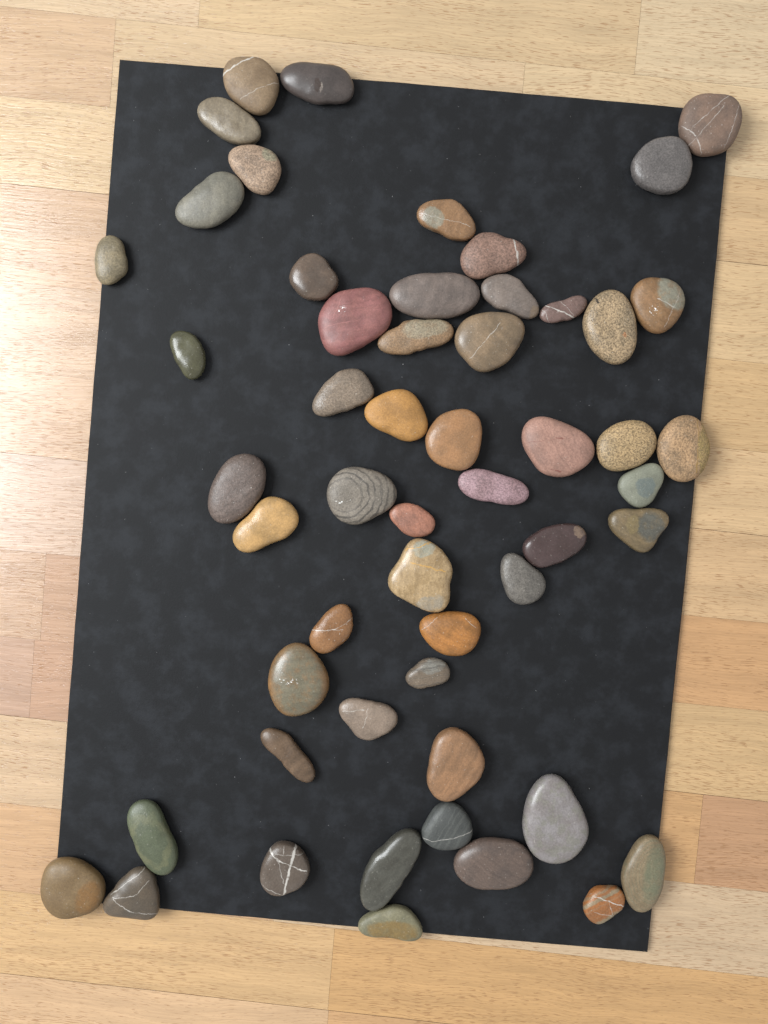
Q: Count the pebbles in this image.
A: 54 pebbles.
